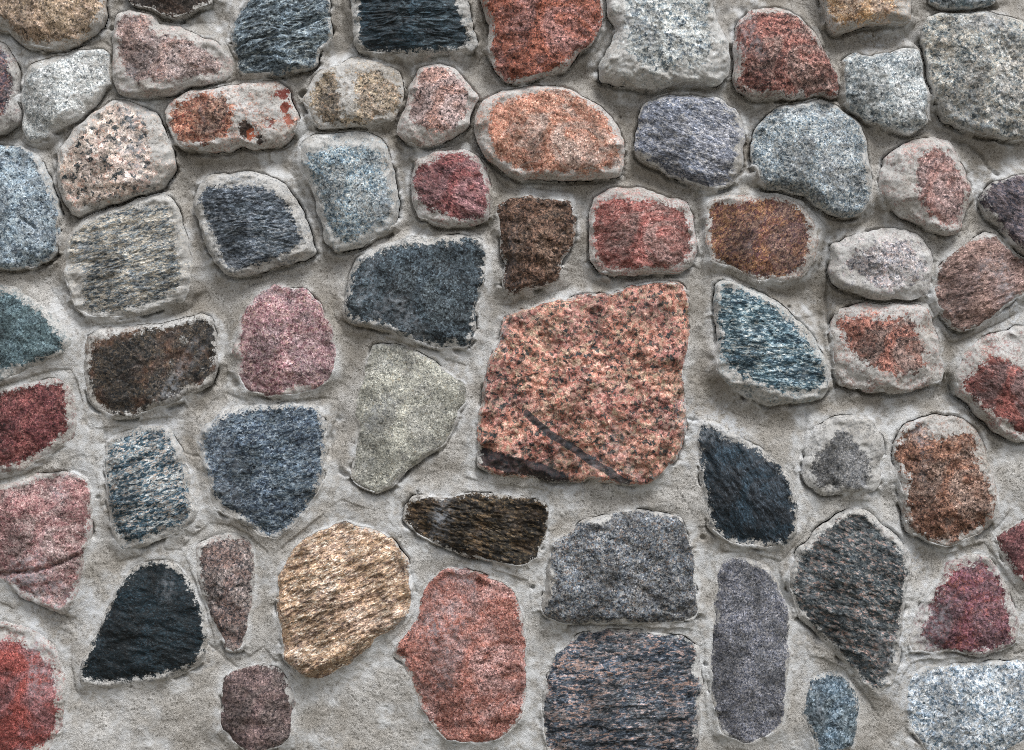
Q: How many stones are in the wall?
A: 64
